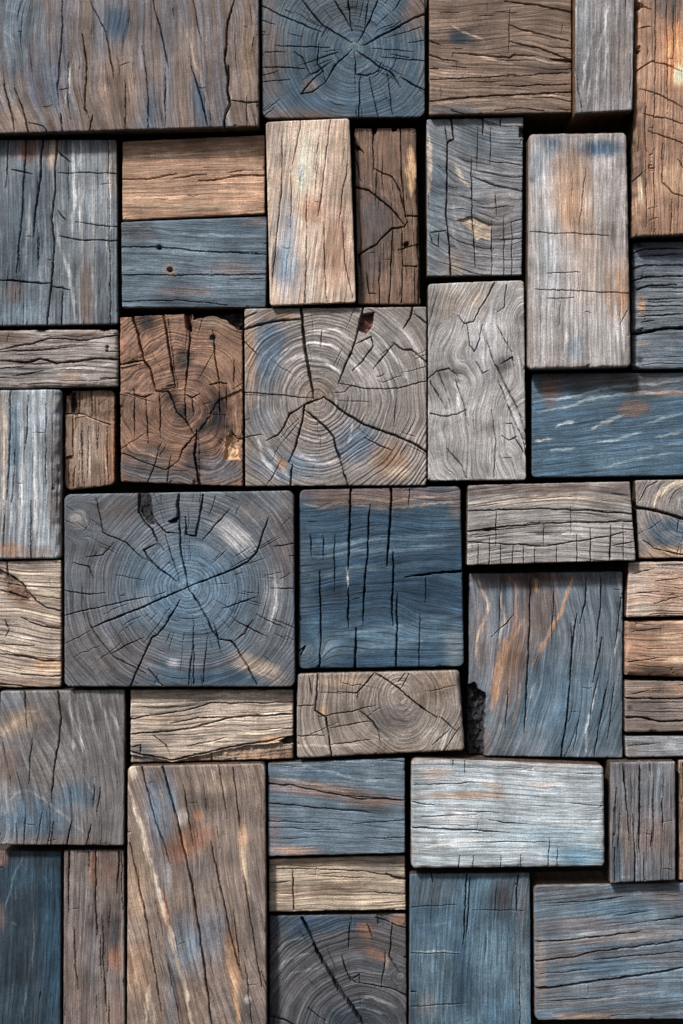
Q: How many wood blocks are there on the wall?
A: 44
